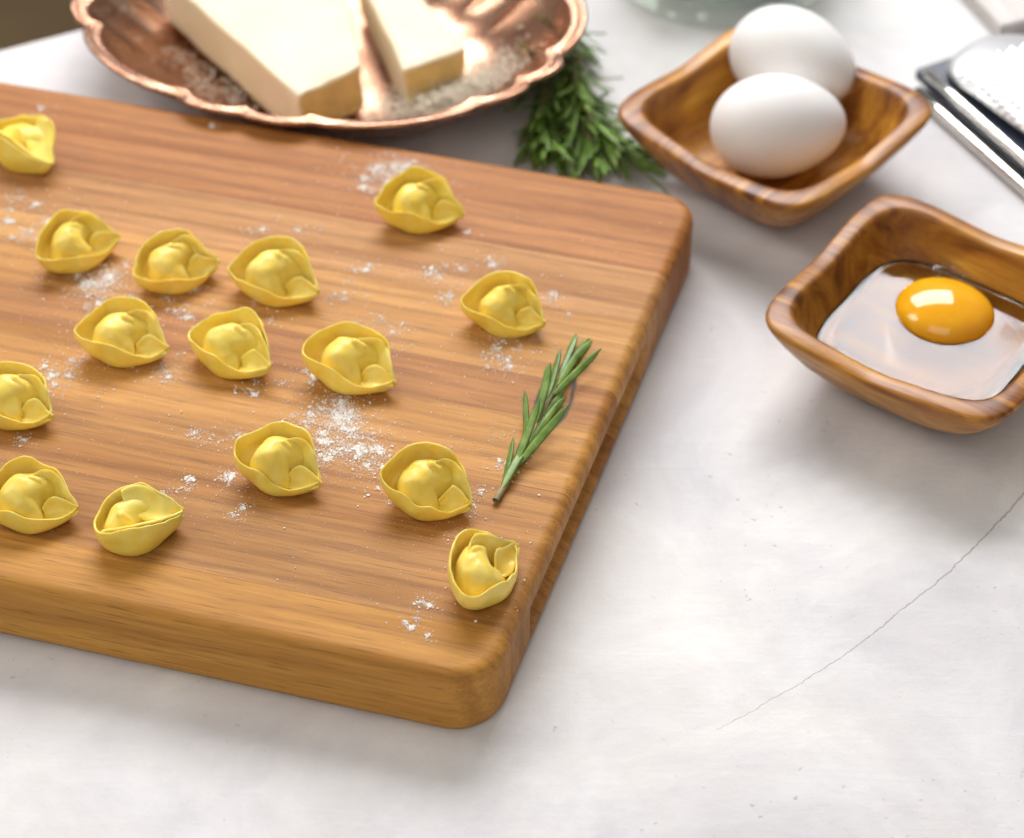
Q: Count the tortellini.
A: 15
